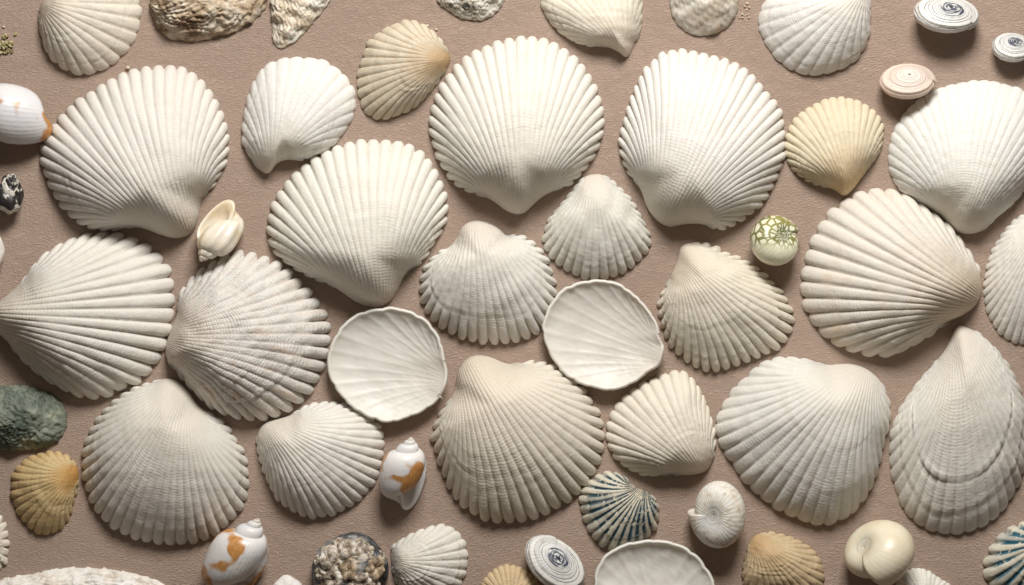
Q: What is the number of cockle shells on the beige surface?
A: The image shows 35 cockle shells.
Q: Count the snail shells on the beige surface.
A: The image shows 12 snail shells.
